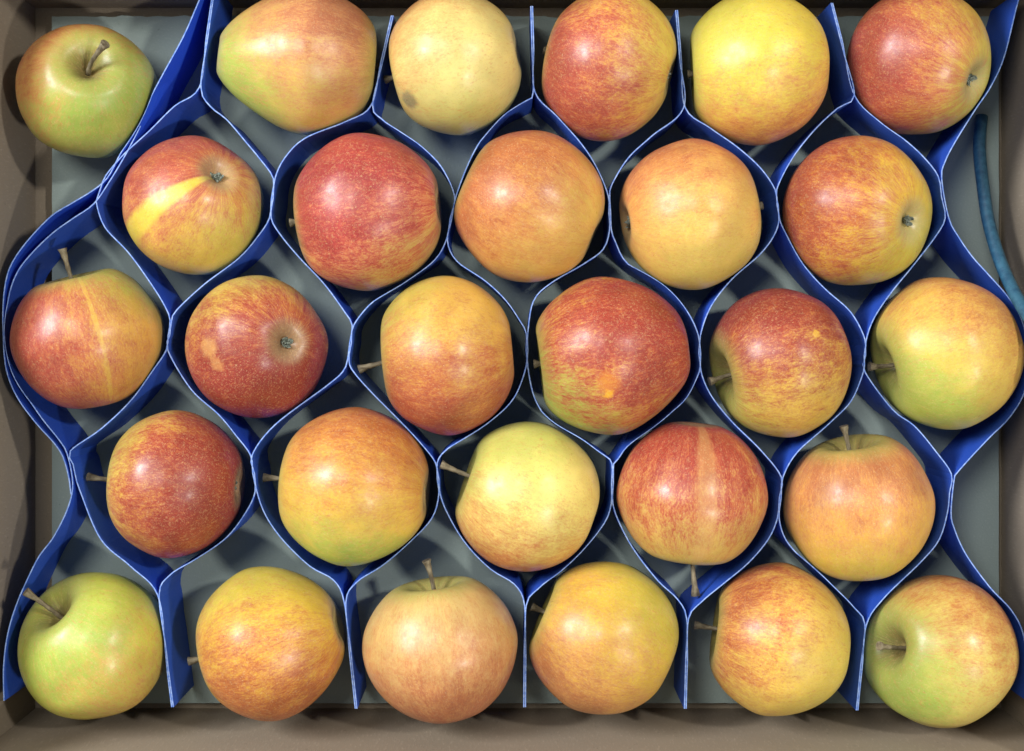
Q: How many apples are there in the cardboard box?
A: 28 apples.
